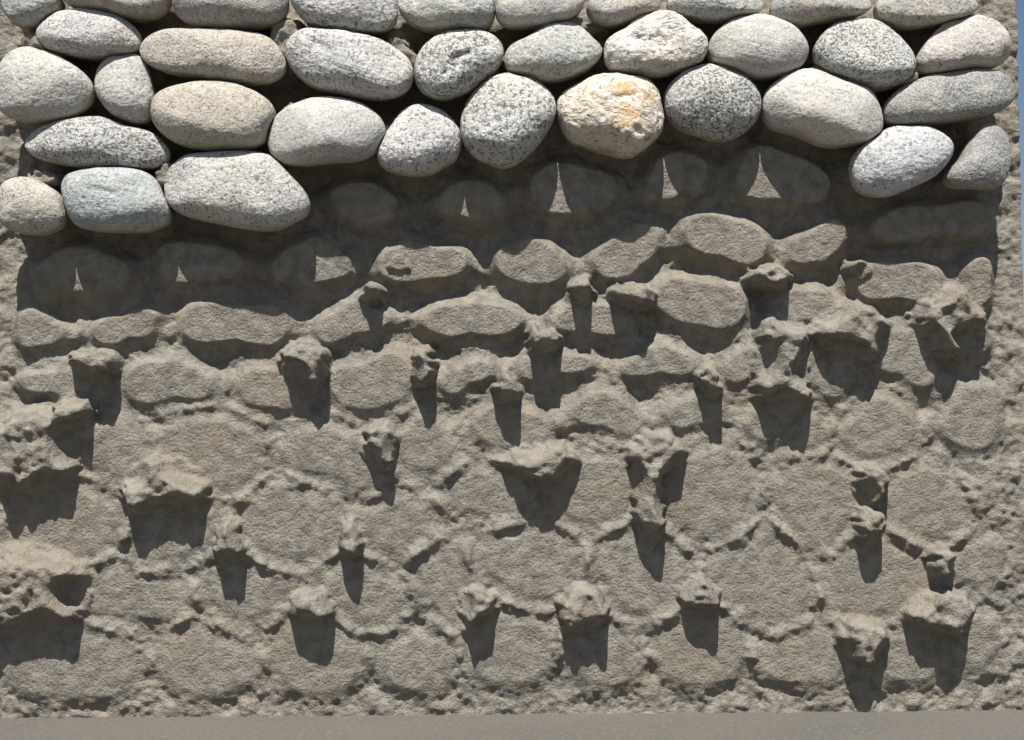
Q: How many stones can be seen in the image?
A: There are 35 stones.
